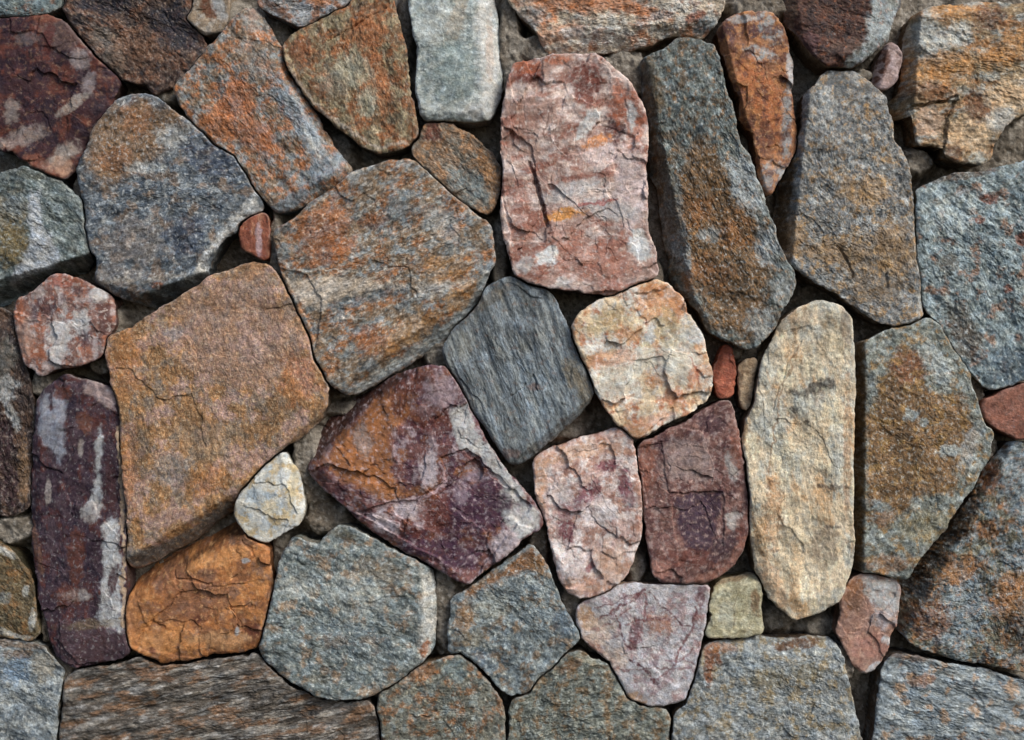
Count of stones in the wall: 51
